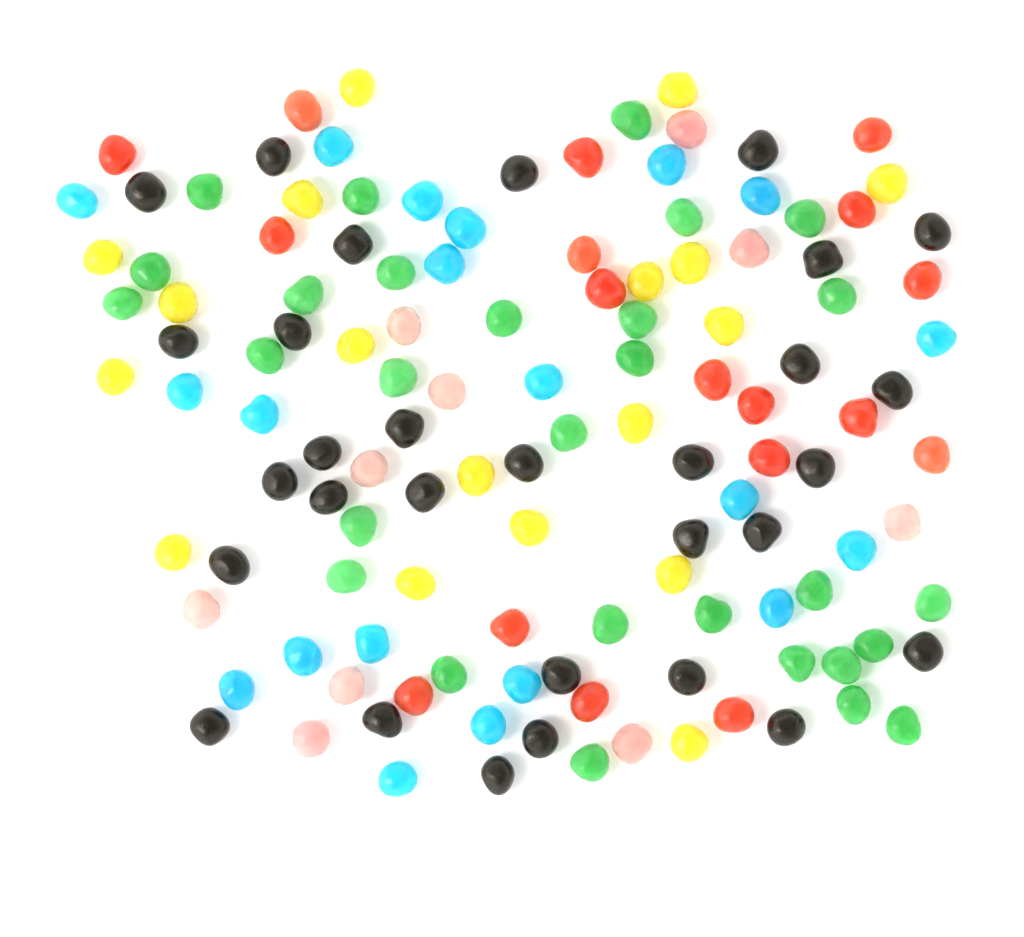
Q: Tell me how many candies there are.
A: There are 125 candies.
